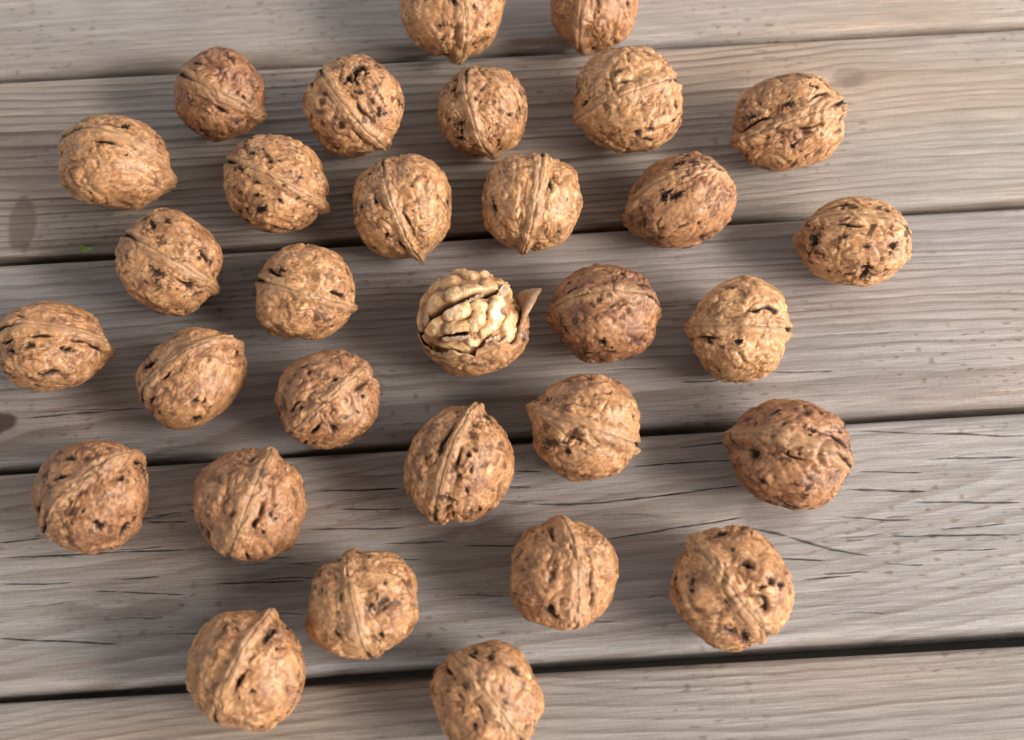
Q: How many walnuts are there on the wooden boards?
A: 31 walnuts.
